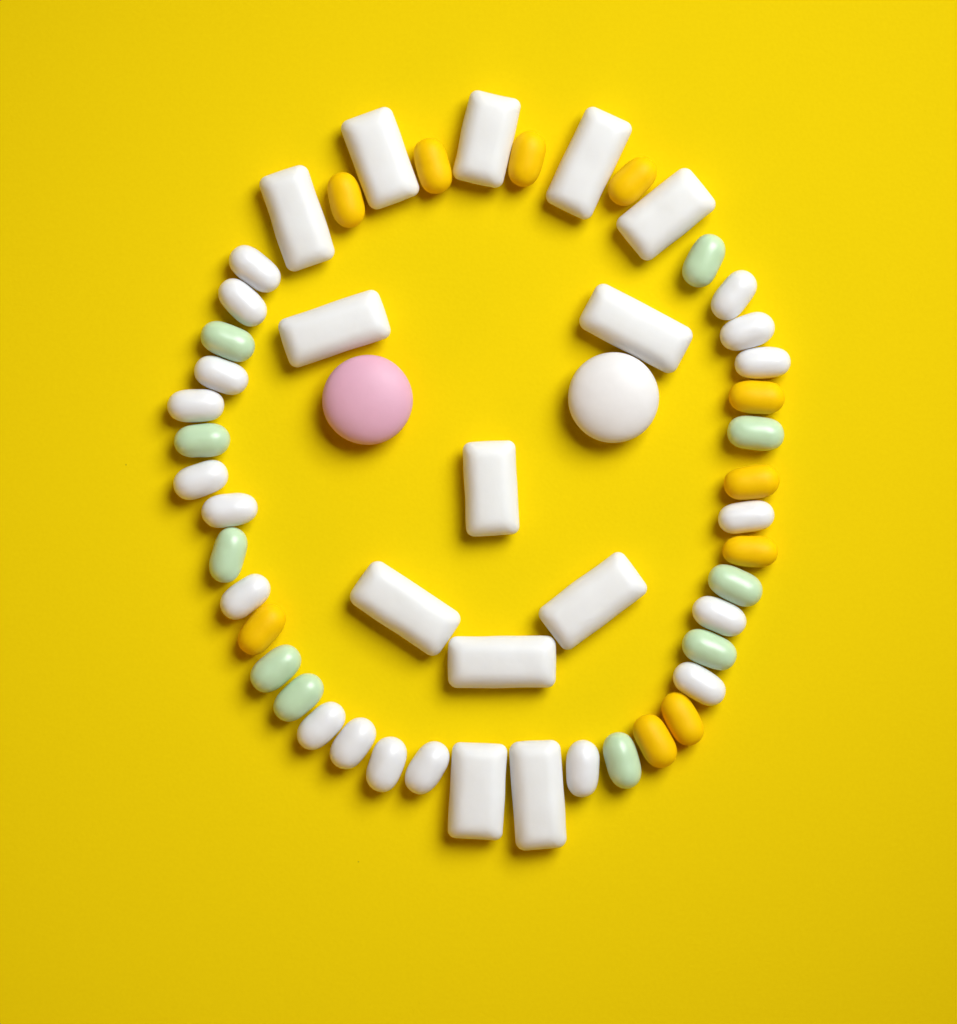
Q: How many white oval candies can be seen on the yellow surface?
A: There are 18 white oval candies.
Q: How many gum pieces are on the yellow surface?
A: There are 13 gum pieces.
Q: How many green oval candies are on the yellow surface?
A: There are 10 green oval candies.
